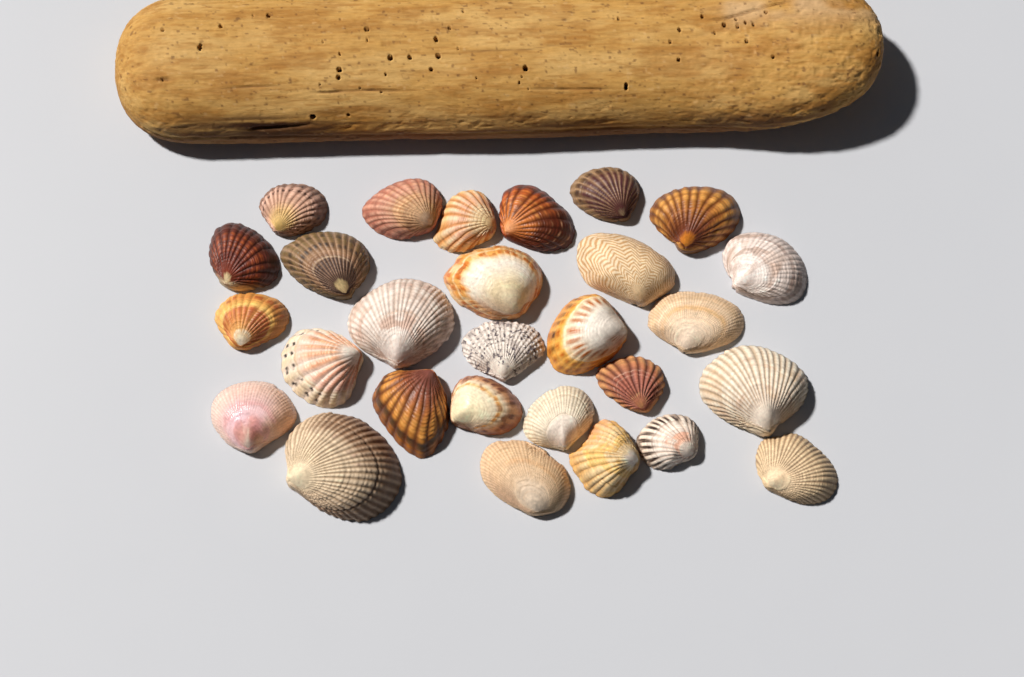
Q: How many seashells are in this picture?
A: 28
